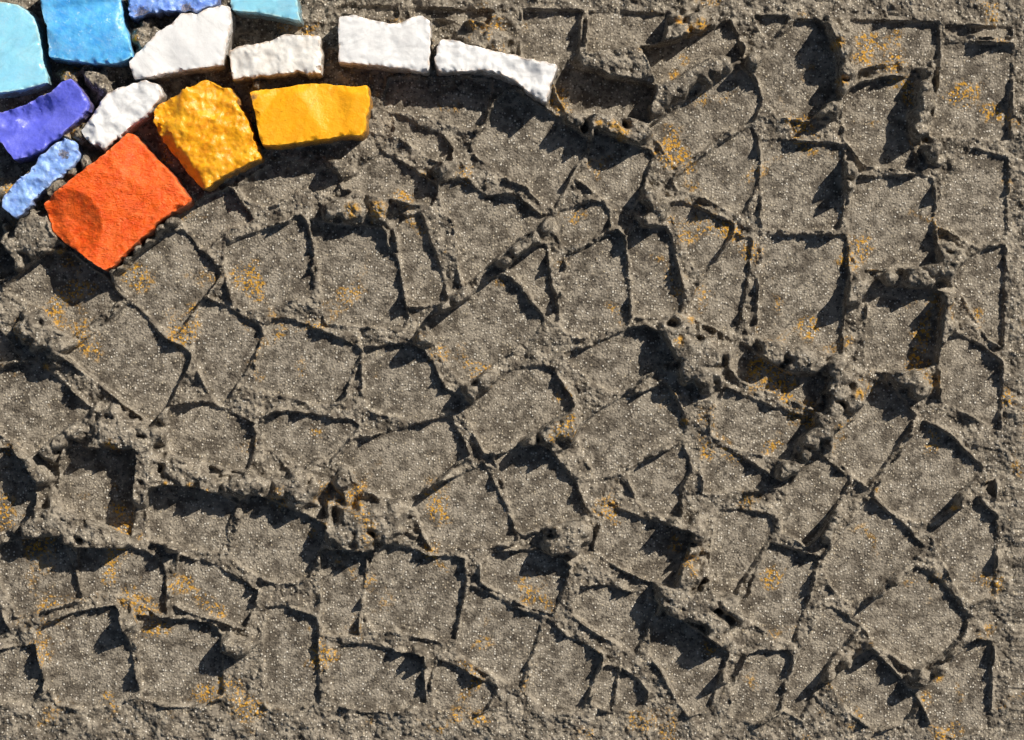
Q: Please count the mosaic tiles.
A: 14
